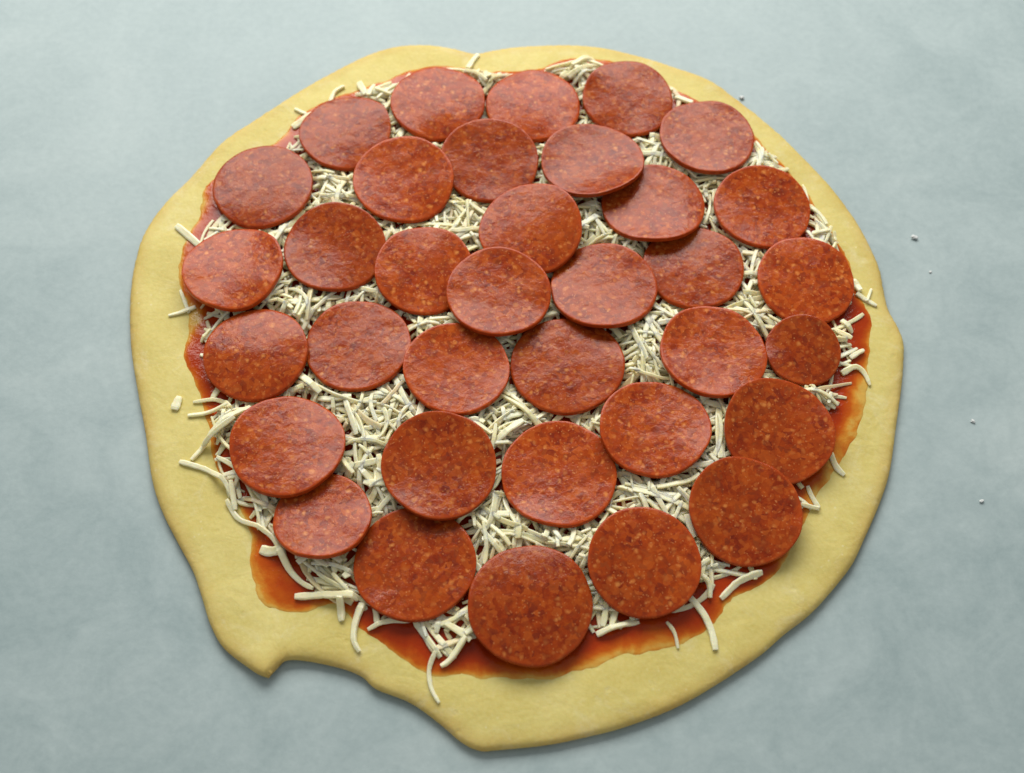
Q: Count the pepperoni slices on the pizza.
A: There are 35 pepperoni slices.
